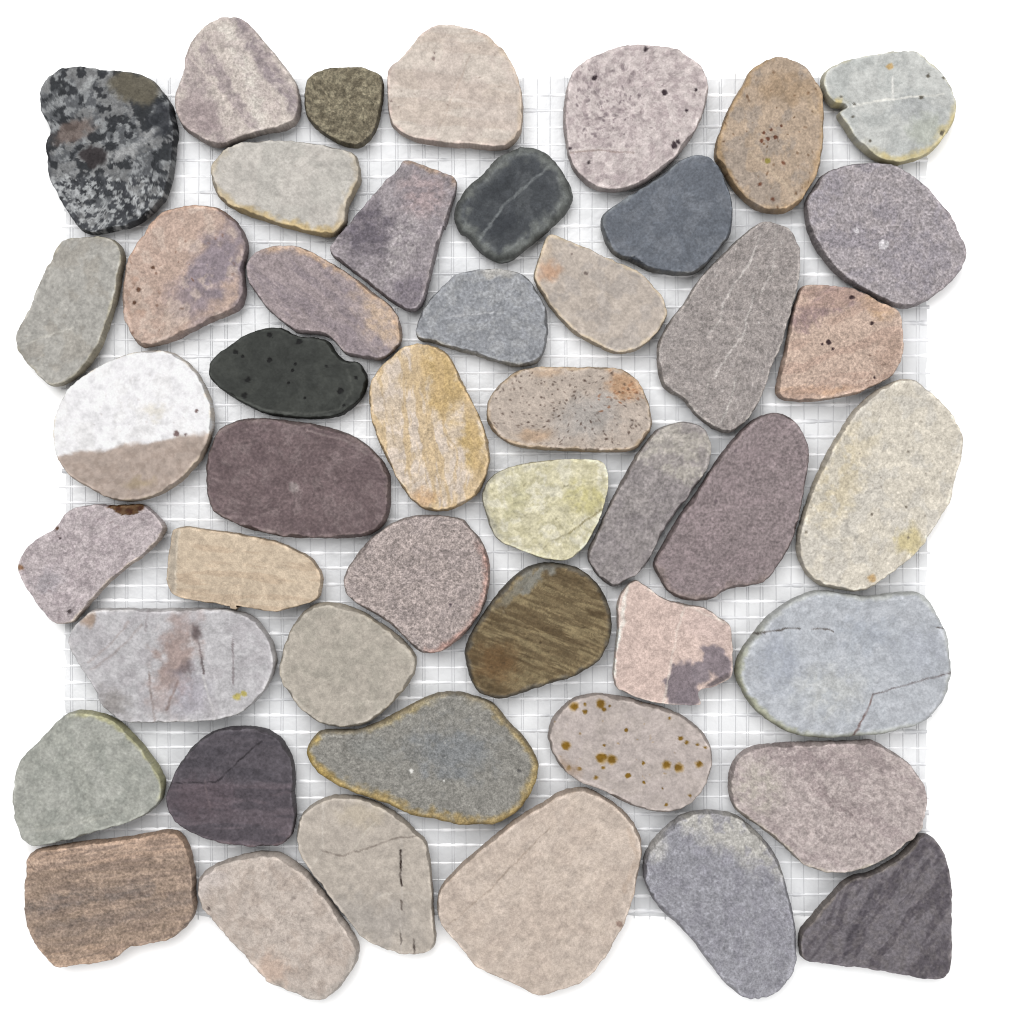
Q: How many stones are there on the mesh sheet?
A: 47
